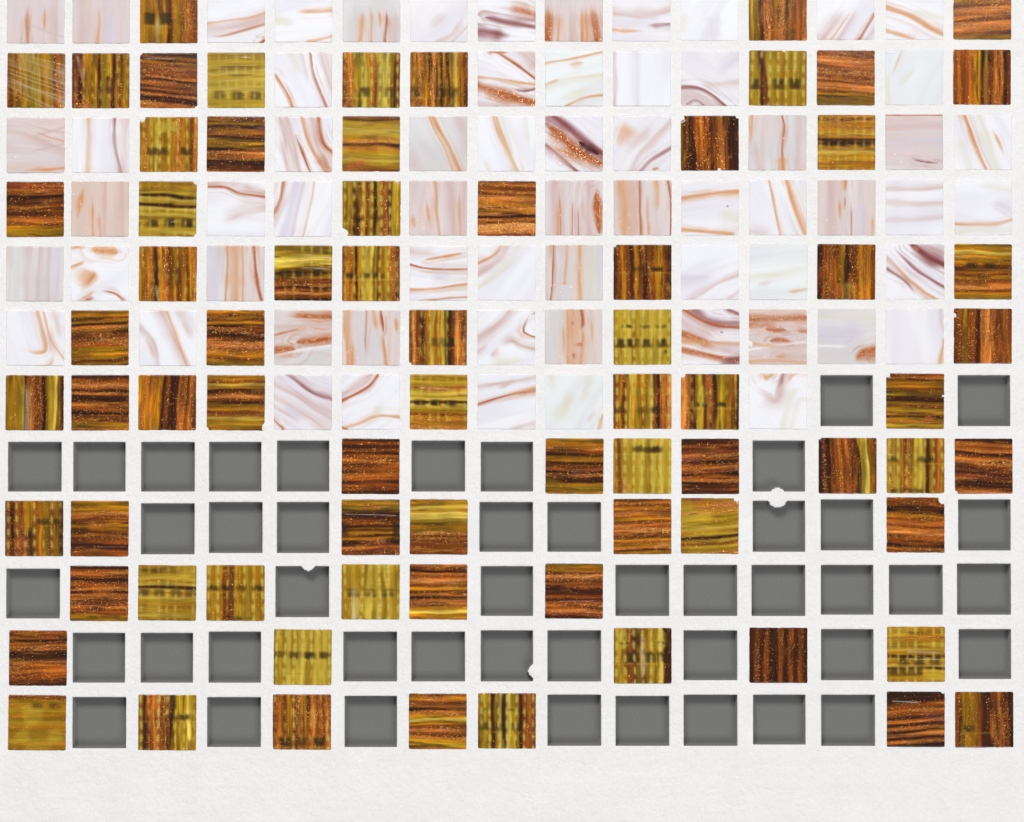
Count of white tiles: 63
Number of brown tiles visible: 72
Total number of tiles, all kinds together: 135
